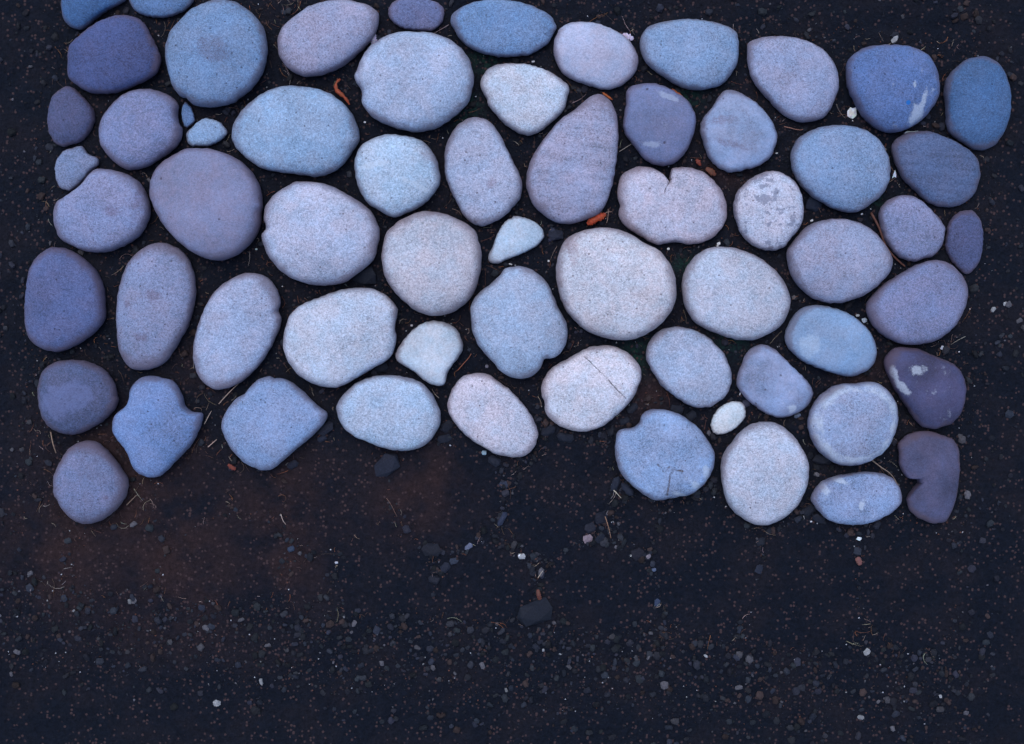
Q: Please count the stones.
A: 63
